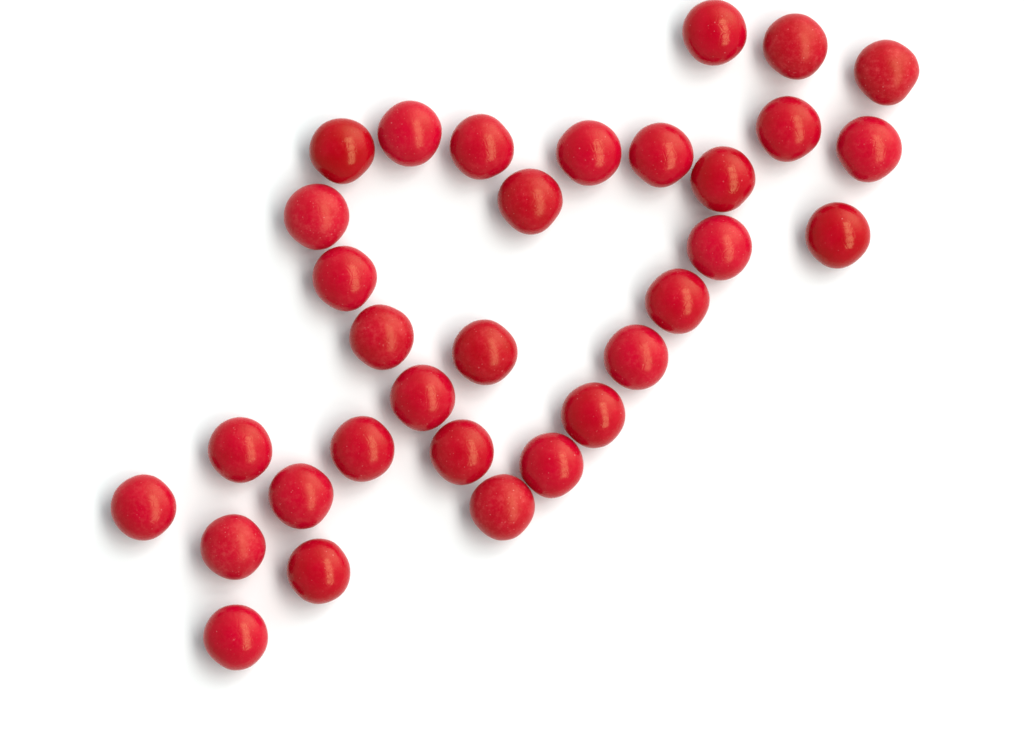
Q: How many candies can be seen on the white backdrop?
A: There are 32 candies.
